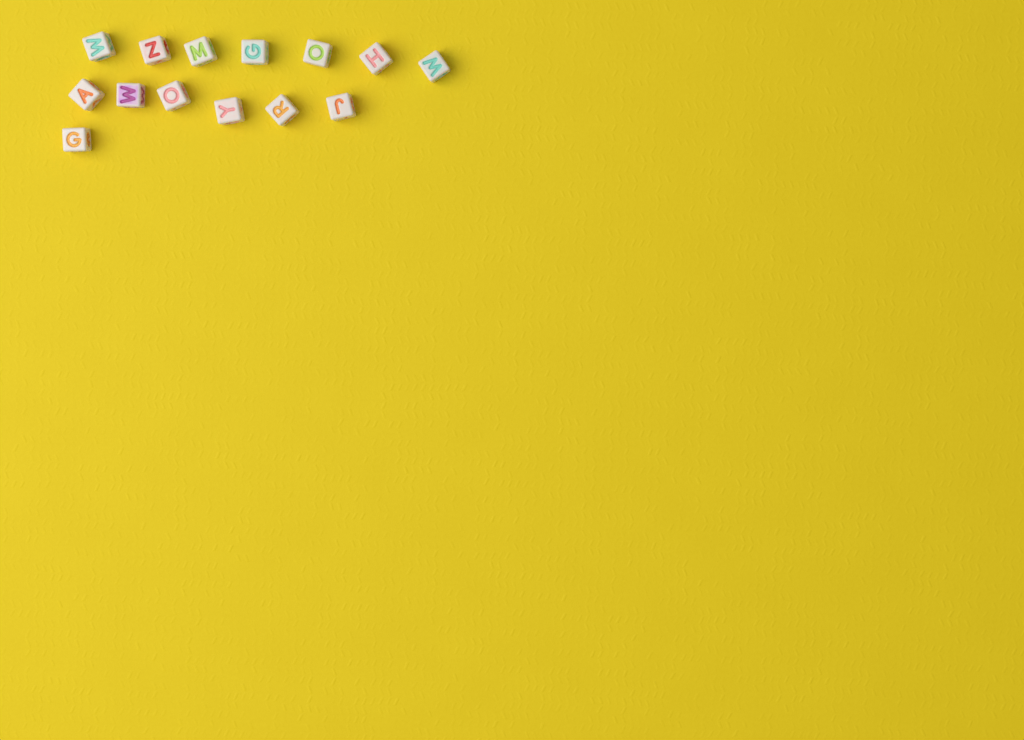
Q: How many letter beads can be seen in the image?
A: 14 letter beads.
